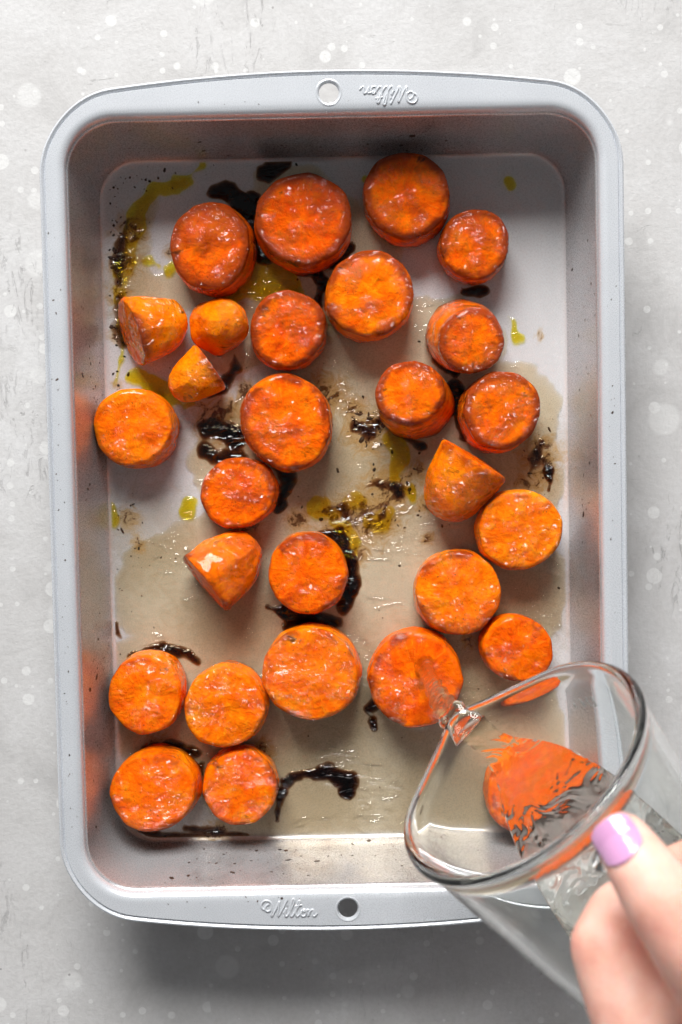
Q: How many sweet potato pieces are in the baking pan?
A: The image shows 28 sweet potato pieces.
